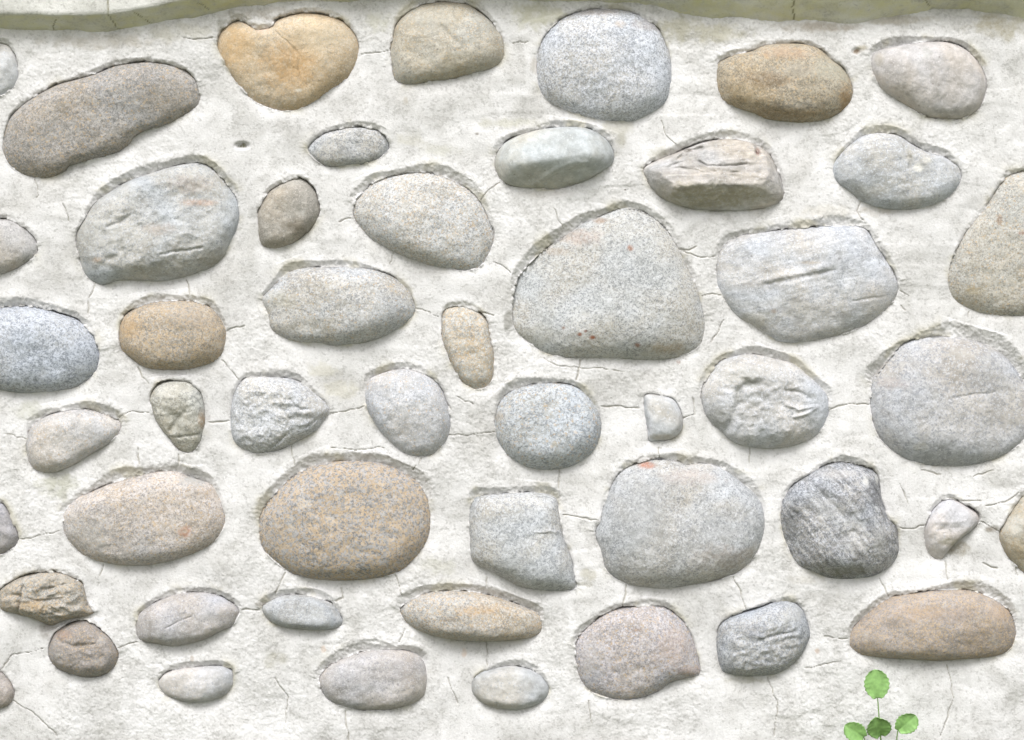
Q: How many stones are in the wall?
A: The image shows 50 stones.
